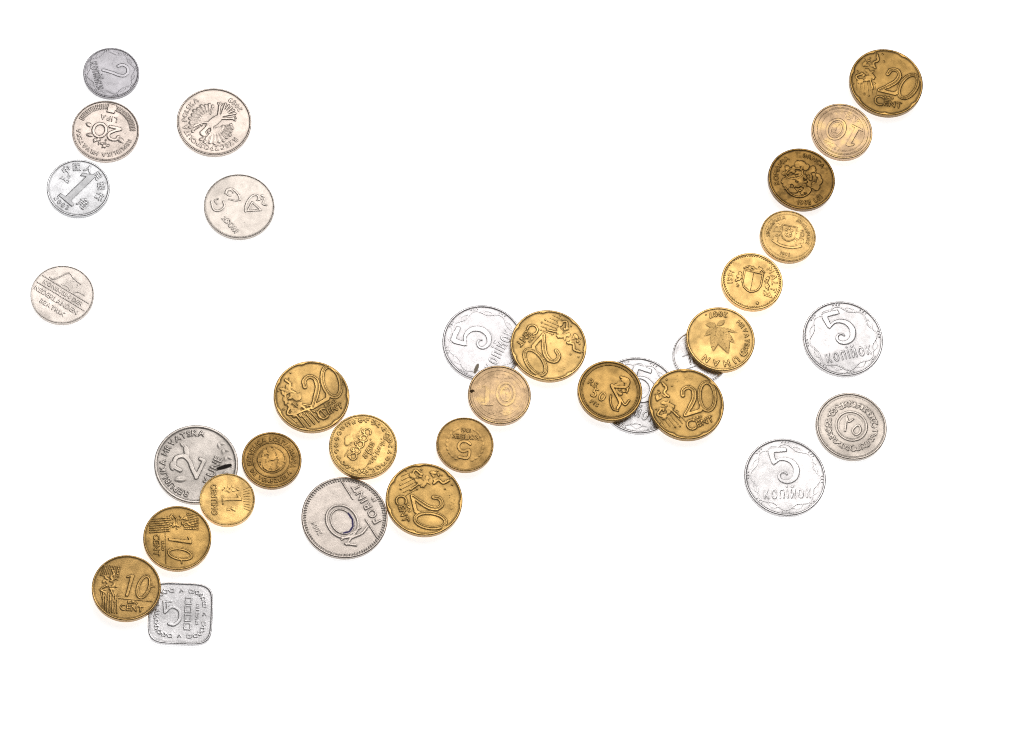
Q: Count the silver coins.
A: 15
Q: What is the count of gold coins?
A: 18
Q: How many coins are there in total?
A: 33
